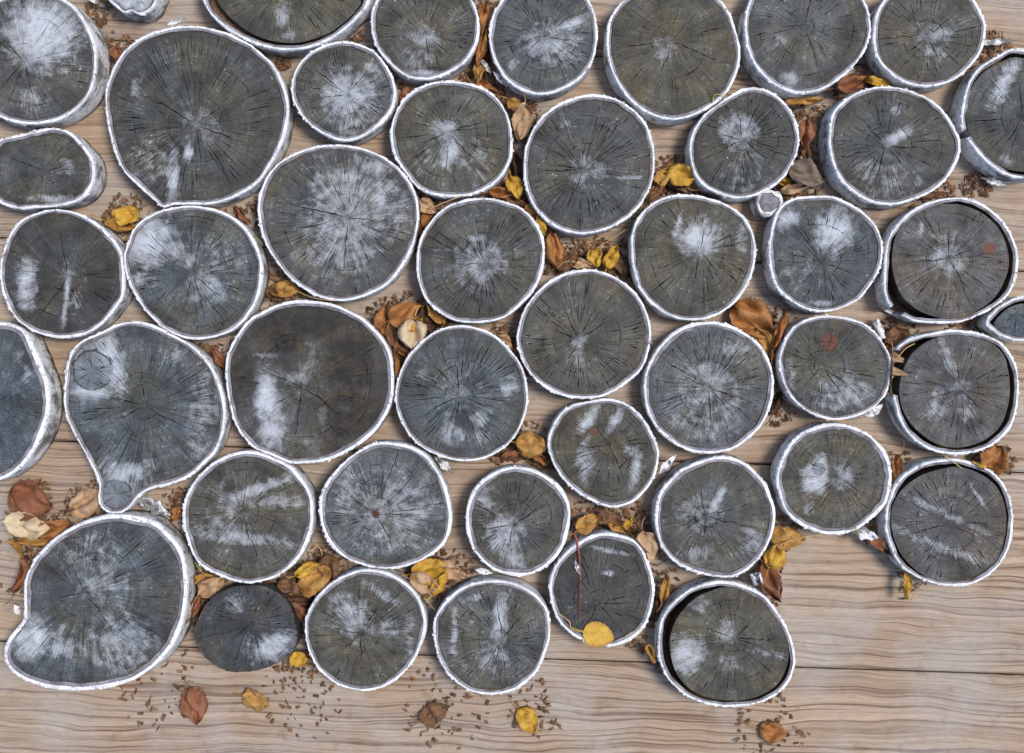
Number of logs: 45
